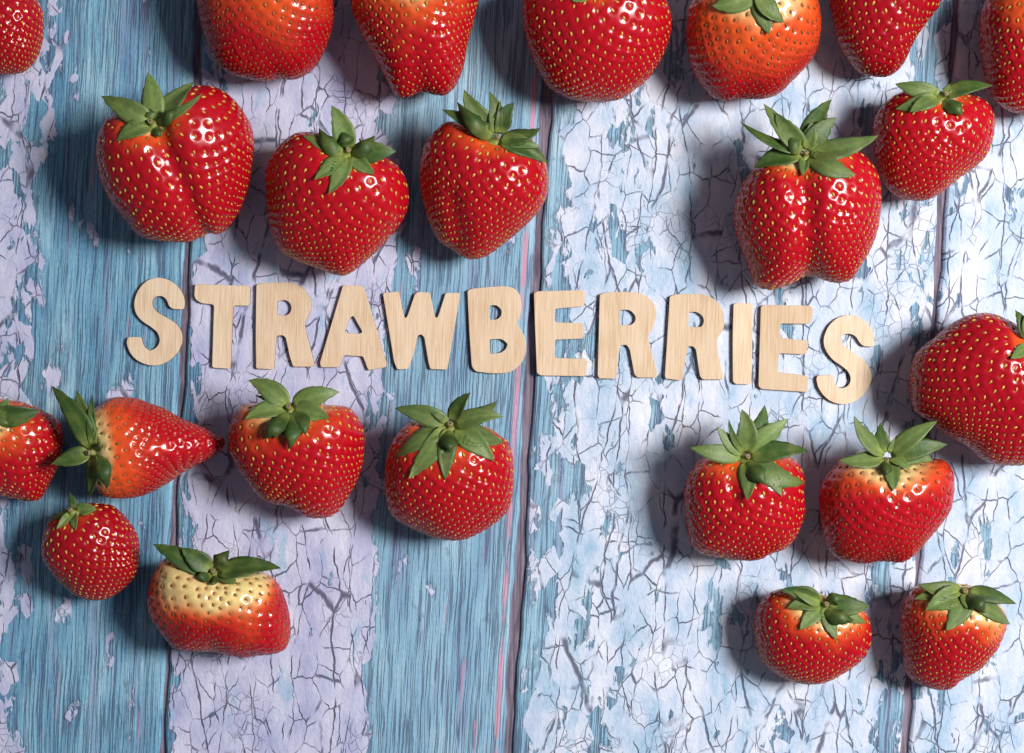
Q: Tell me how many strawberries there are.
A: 23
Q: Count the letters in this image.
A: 12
